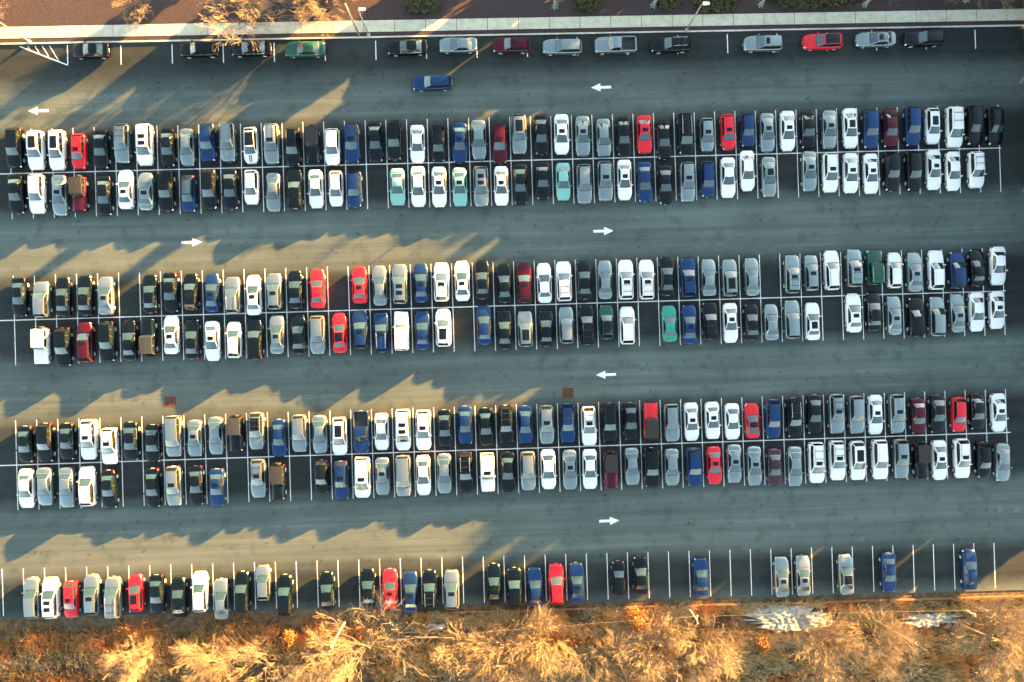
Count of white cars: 78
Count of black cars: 94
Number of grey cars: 84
